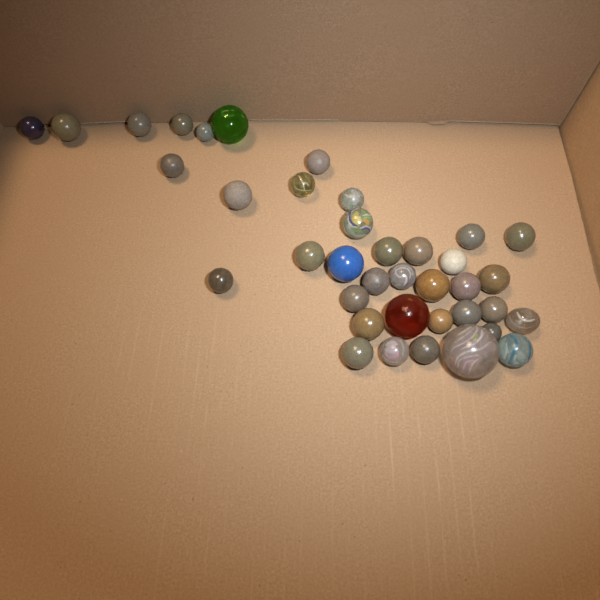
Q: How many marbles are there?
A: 38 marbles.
